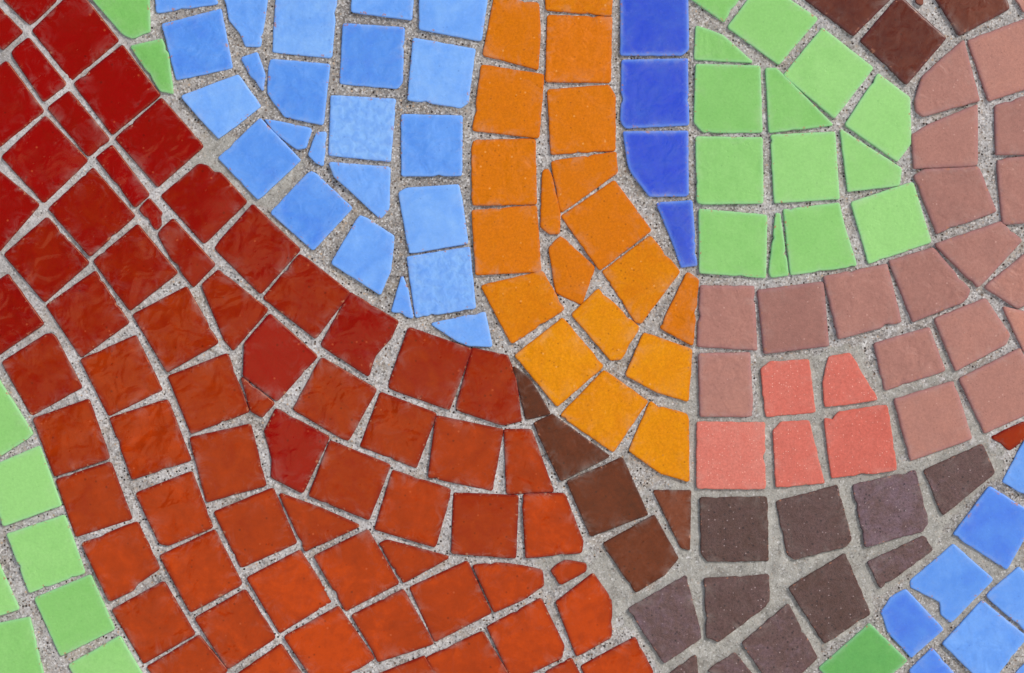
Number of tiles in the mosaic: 190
